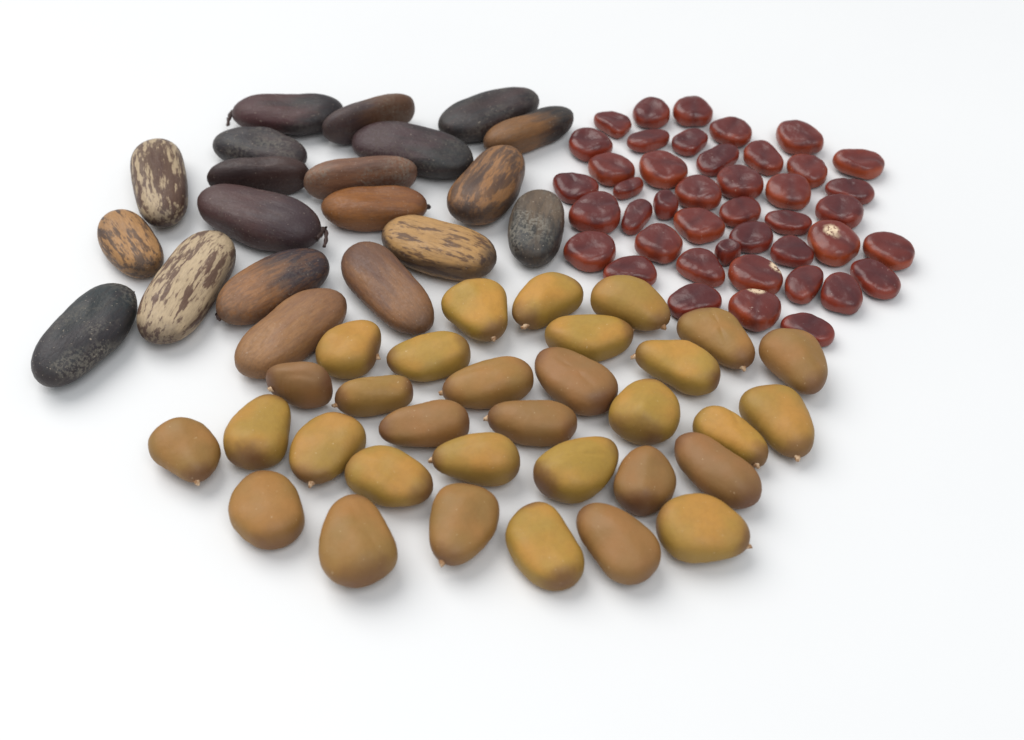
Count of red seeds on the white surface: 43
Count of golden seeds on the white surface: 32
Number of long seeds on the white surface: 20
